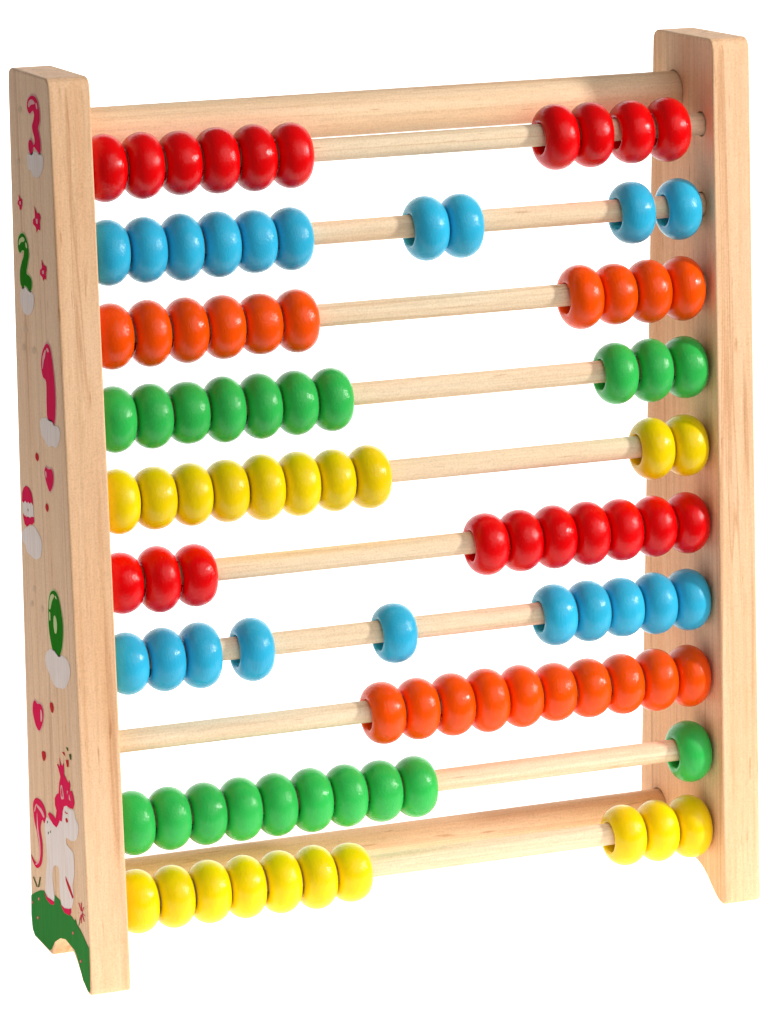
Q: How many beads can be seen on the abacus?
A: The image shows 100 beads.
